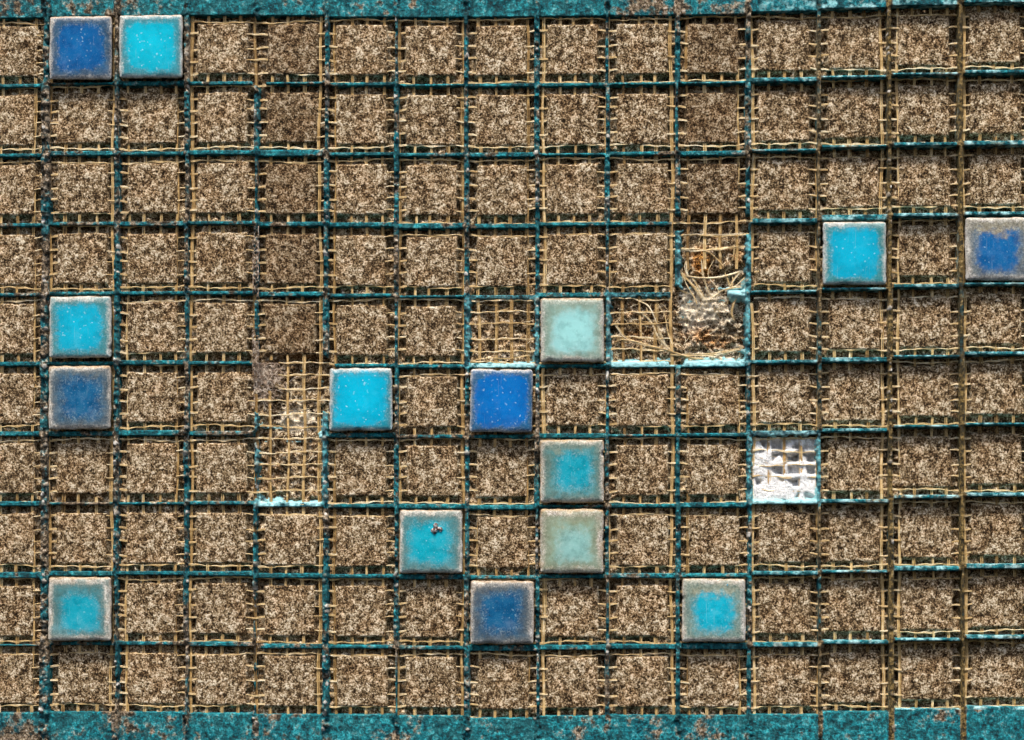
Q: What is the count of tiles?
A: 15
